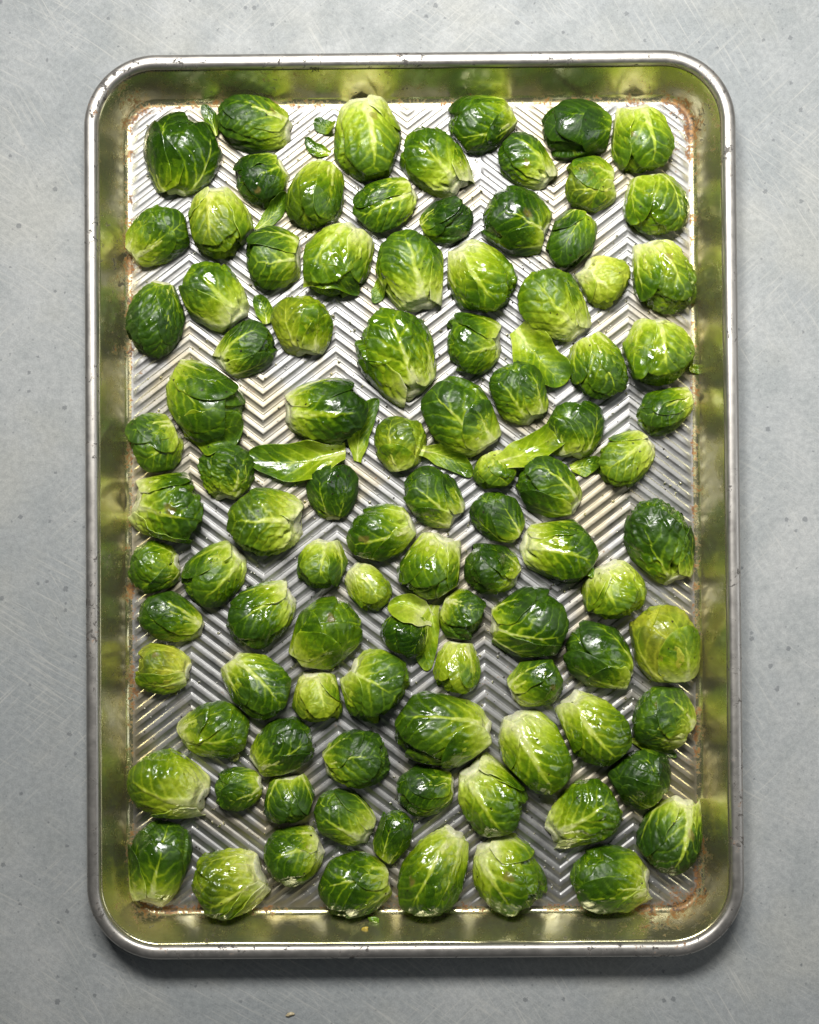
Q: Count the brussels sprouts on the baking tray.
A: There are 98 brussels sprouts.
